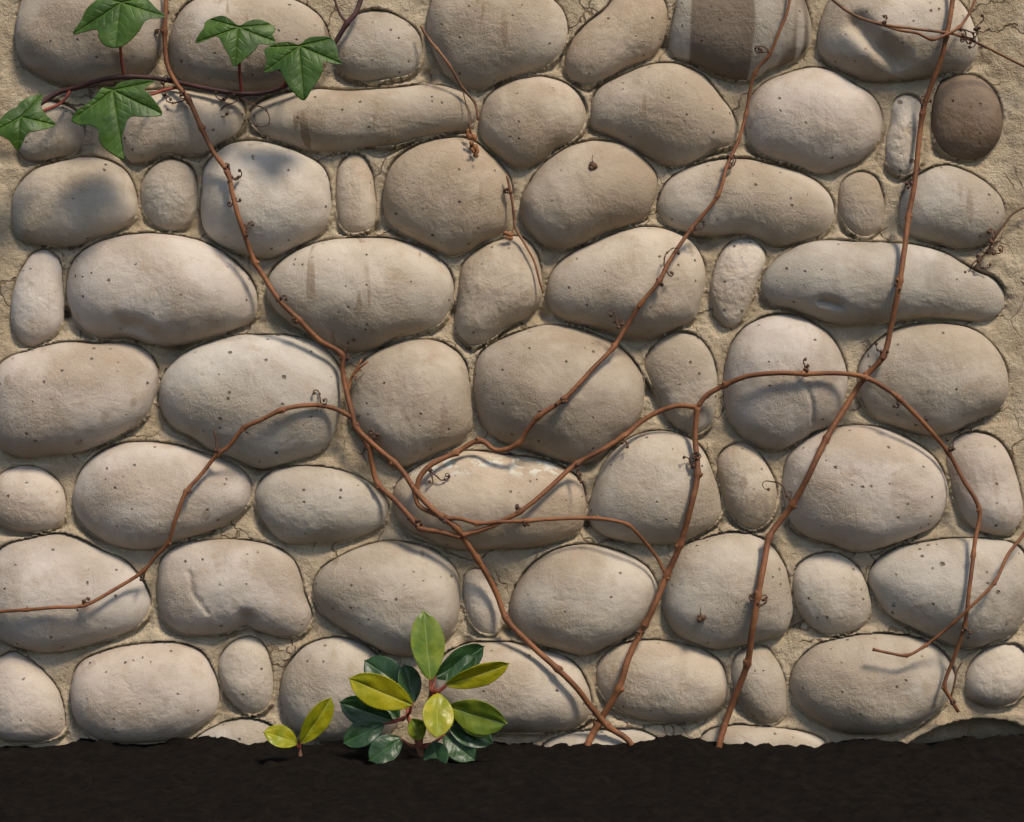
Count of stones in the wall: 66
